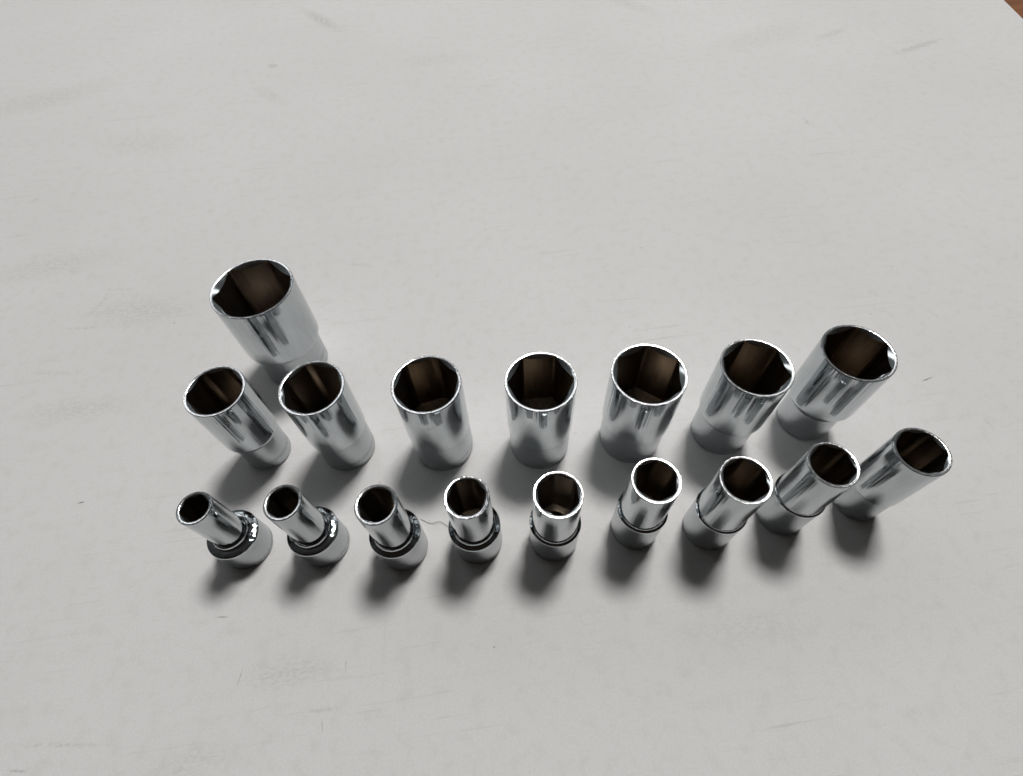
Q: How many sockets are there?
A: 17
